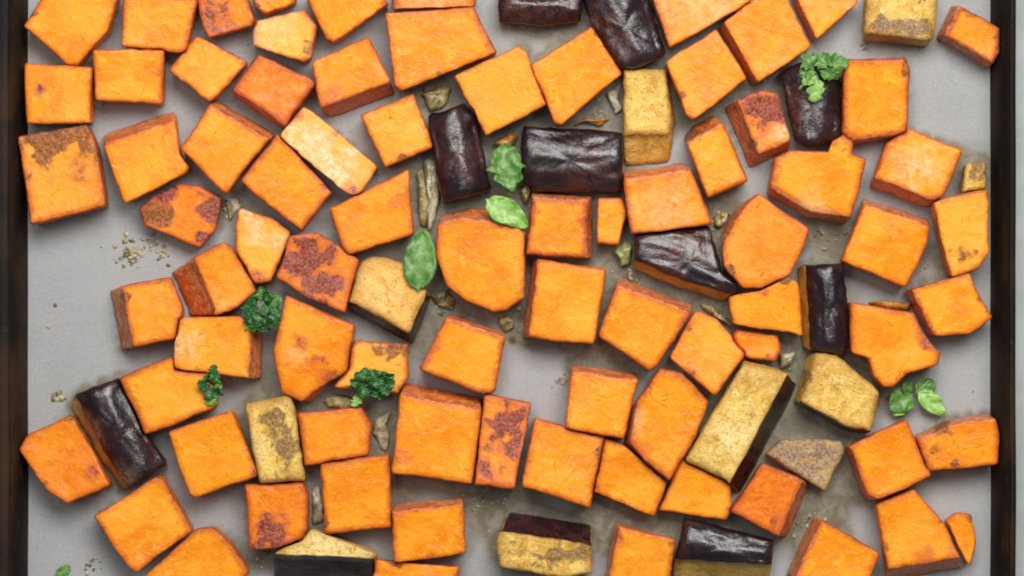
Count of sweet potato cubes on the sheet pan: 79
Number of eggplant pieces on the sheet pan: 19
